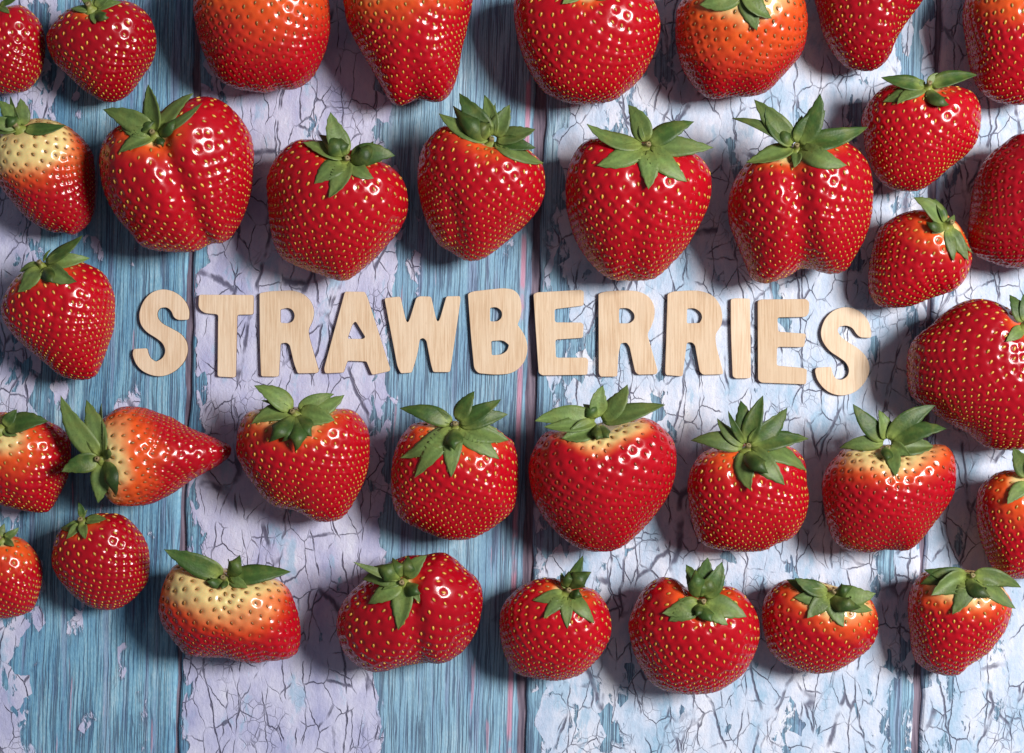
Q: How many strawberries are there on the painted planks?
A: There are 35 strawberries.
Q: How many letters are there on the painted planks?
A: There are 12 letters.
